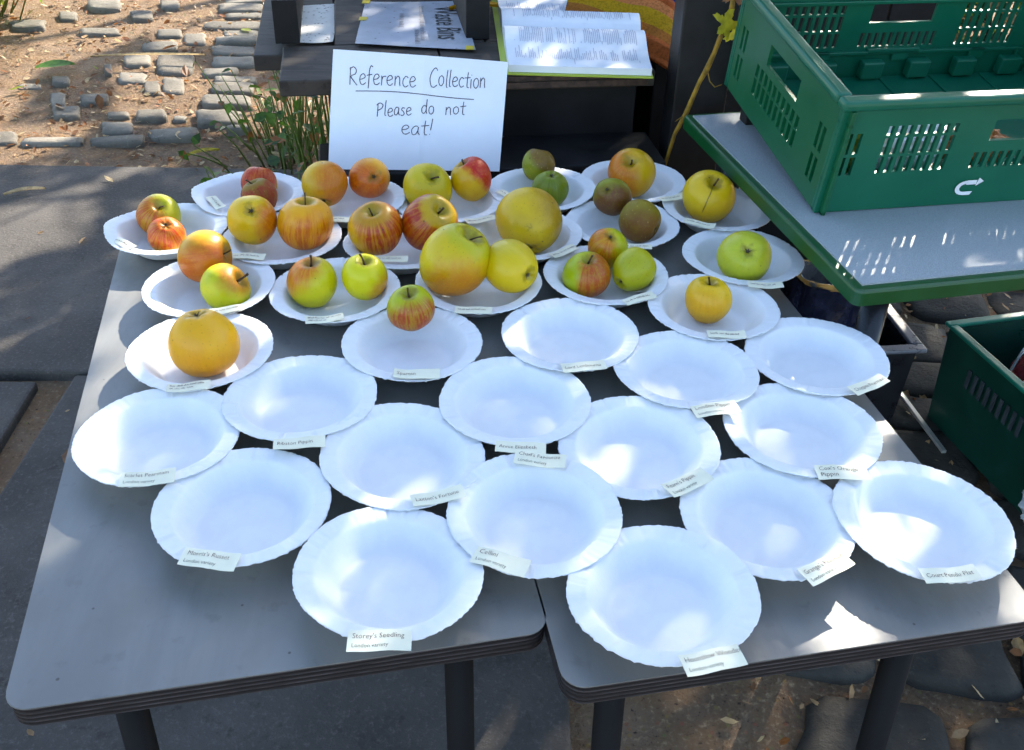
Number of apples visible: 32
